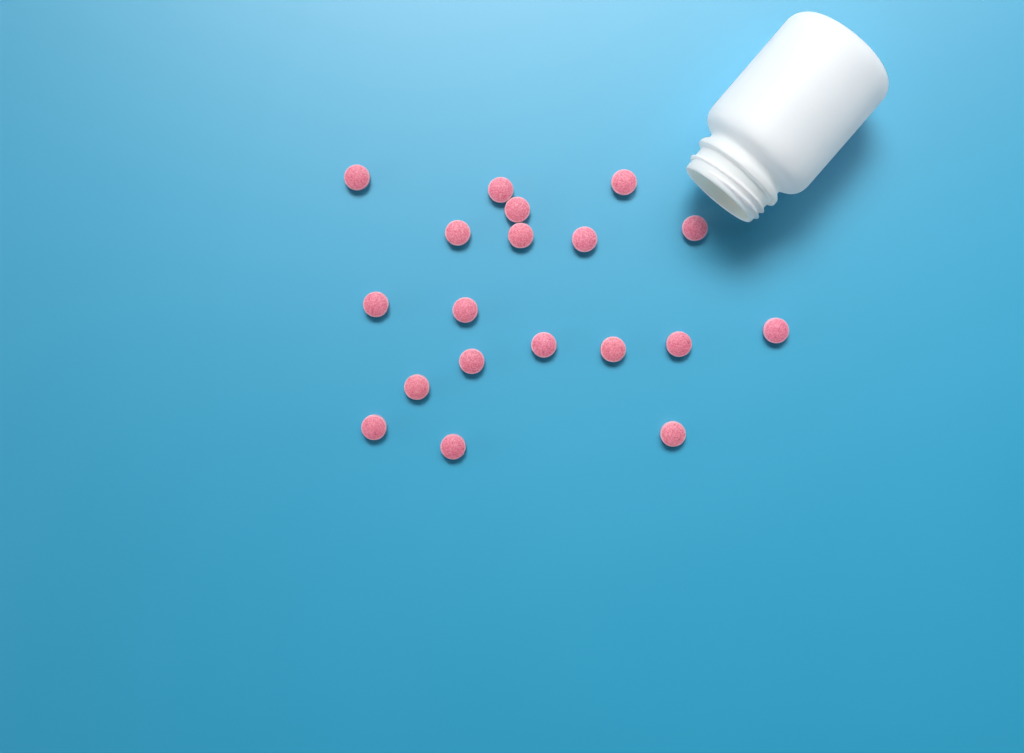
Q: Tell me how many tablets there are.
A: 19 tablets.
